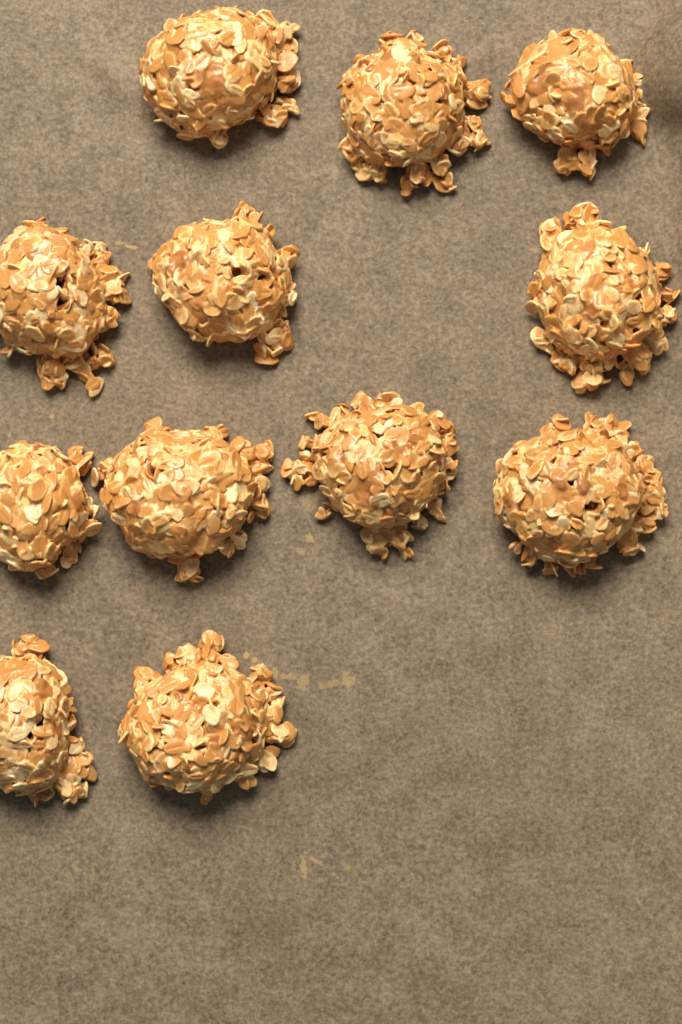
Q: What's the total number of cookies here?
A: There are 12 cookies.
